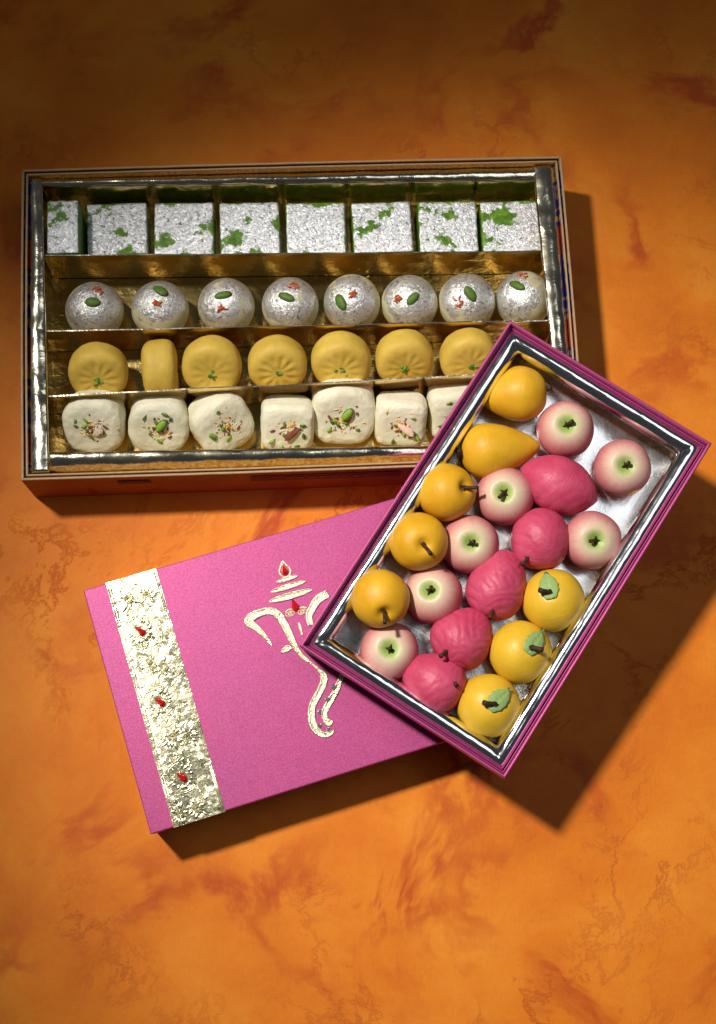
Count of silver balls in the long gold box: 8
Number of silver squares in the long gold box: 8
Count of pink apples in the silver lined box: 7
